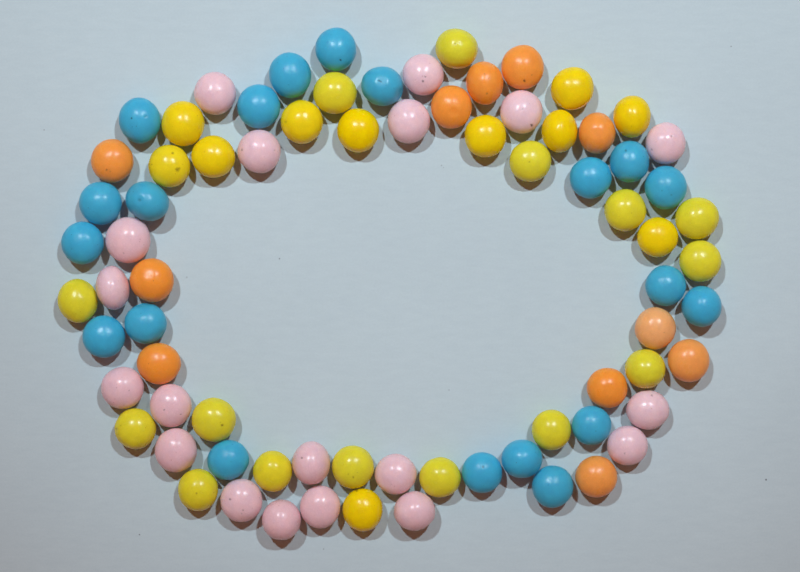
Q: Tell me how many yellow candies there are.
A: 26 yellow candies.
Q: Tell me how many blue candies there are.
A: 20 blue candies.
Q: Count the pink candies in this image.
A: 19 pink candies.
